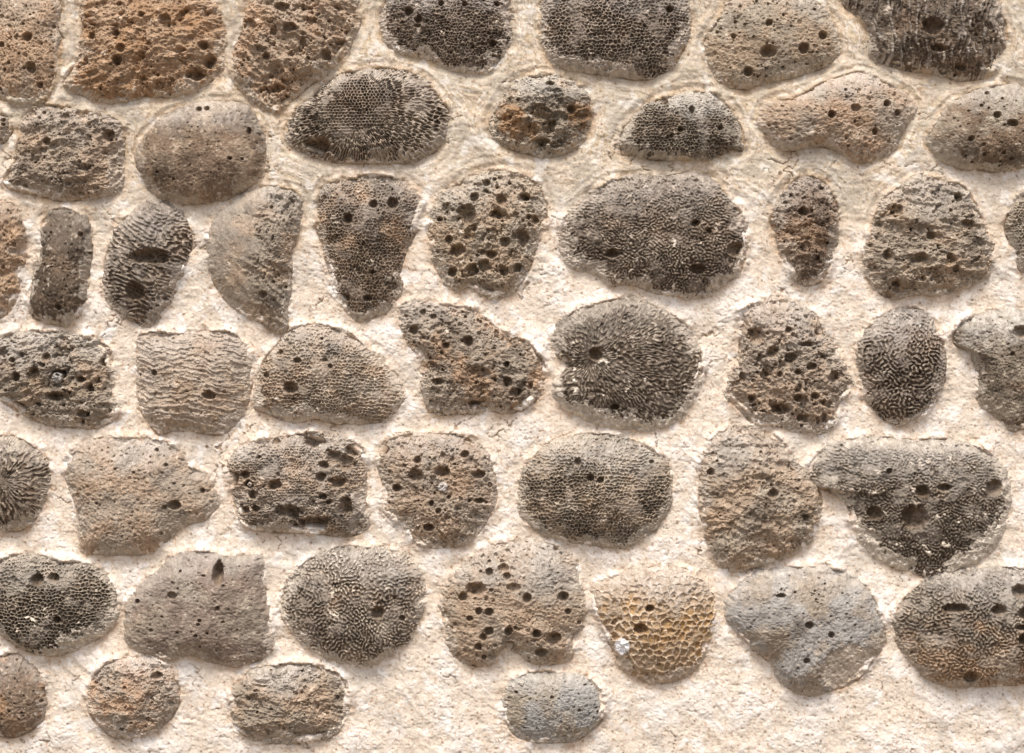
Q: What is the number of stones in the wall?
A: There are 51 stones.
